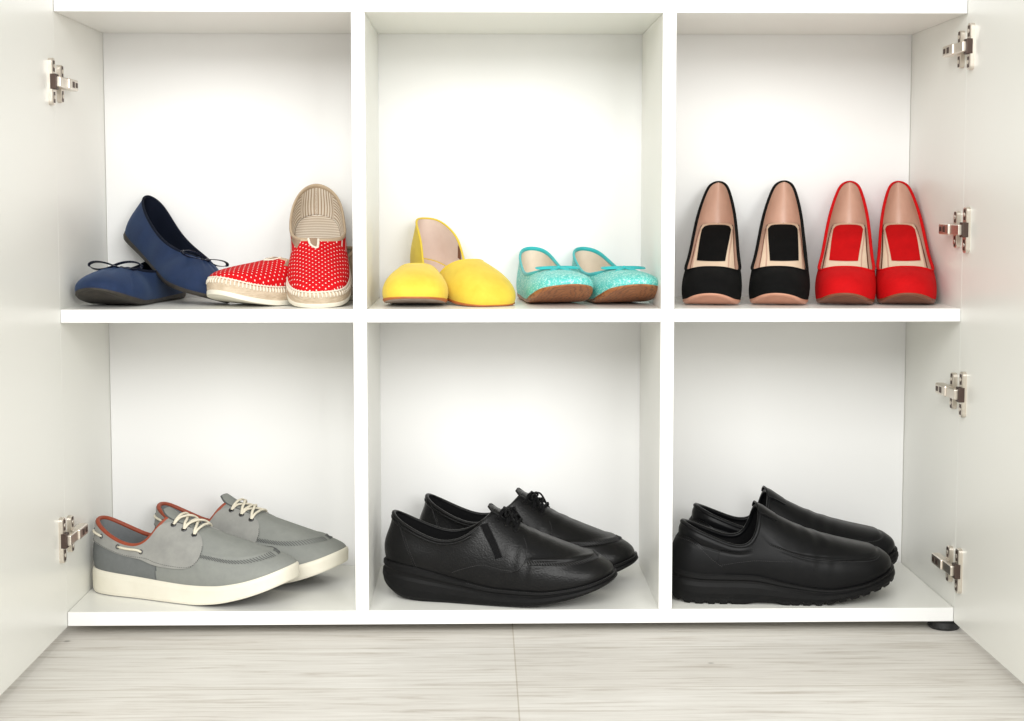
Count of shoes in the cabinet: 18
